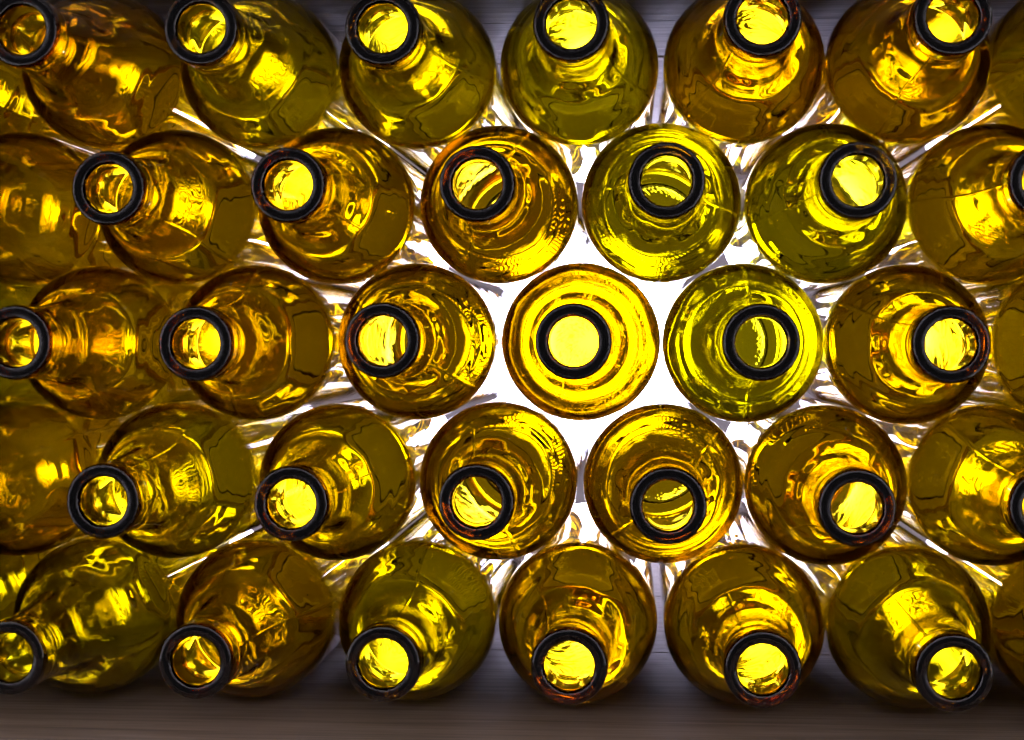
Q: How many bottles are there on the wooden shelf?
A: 38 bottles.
